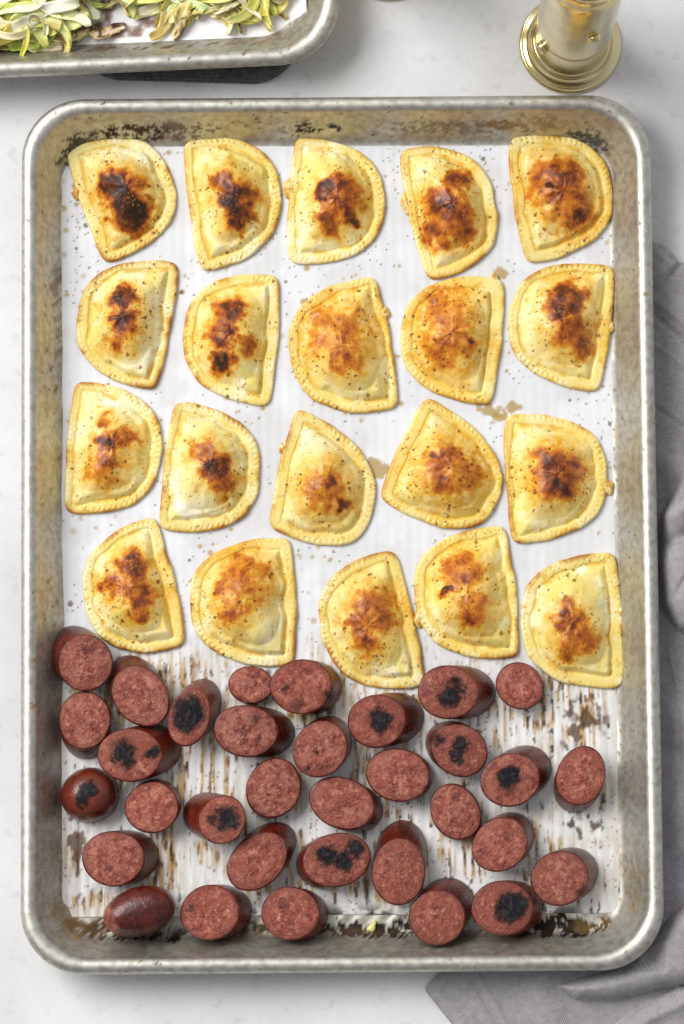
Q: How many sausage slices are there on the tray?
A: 33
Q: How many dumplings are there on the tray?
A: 20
